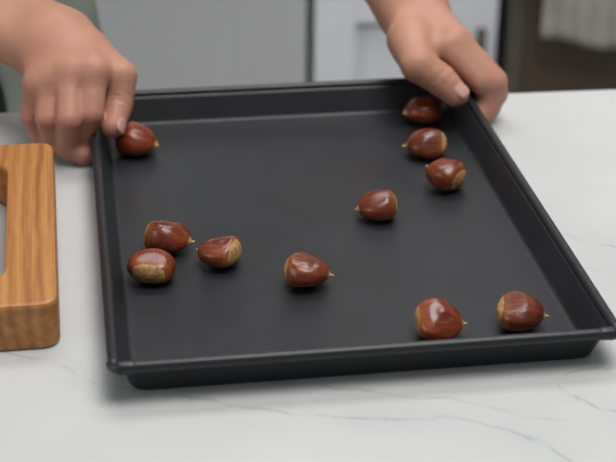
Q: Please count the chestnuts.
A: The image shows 11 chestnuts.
